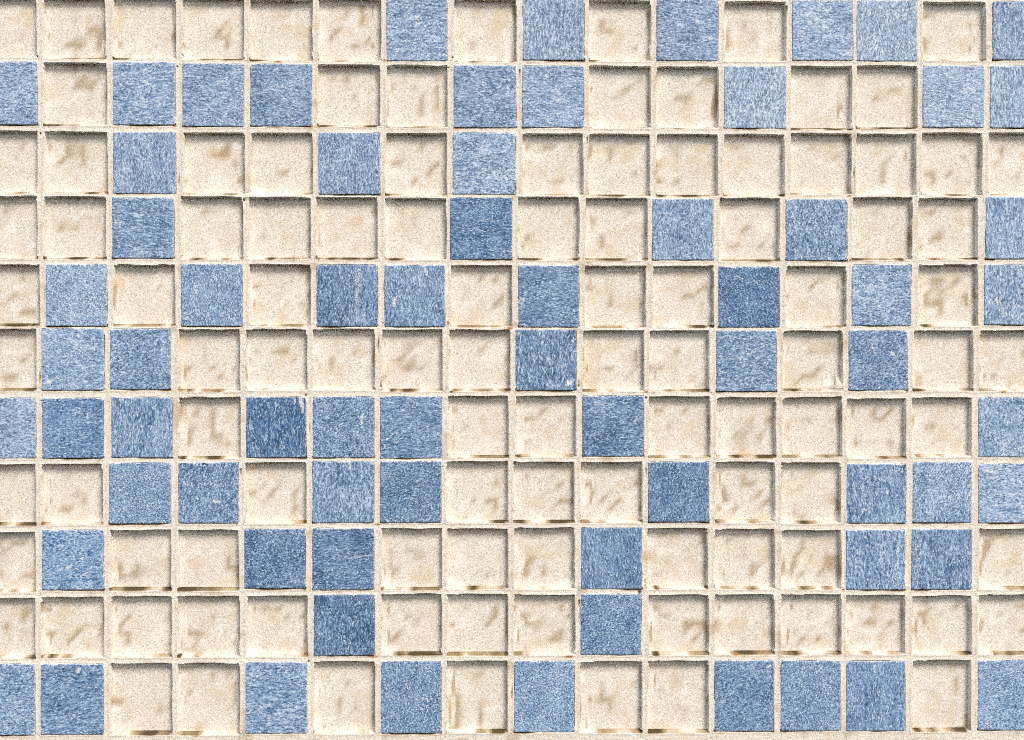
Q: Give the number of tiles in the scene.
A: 69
